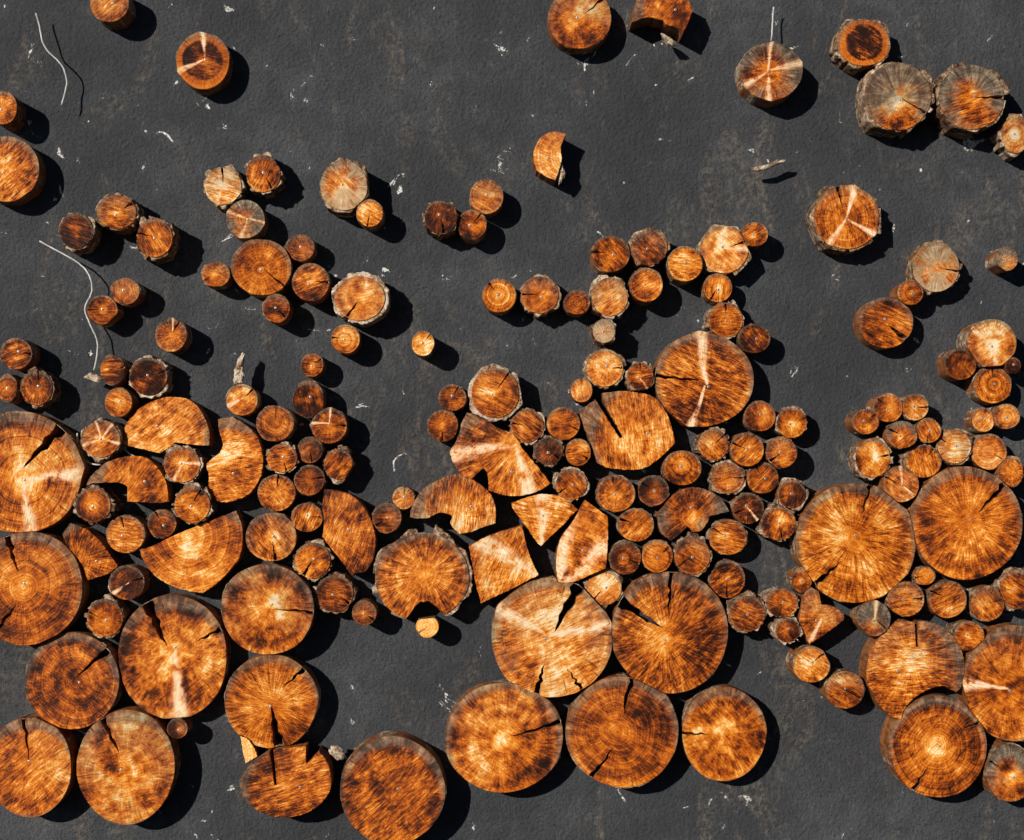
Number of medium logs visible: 18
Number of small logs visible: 128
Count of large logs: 22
